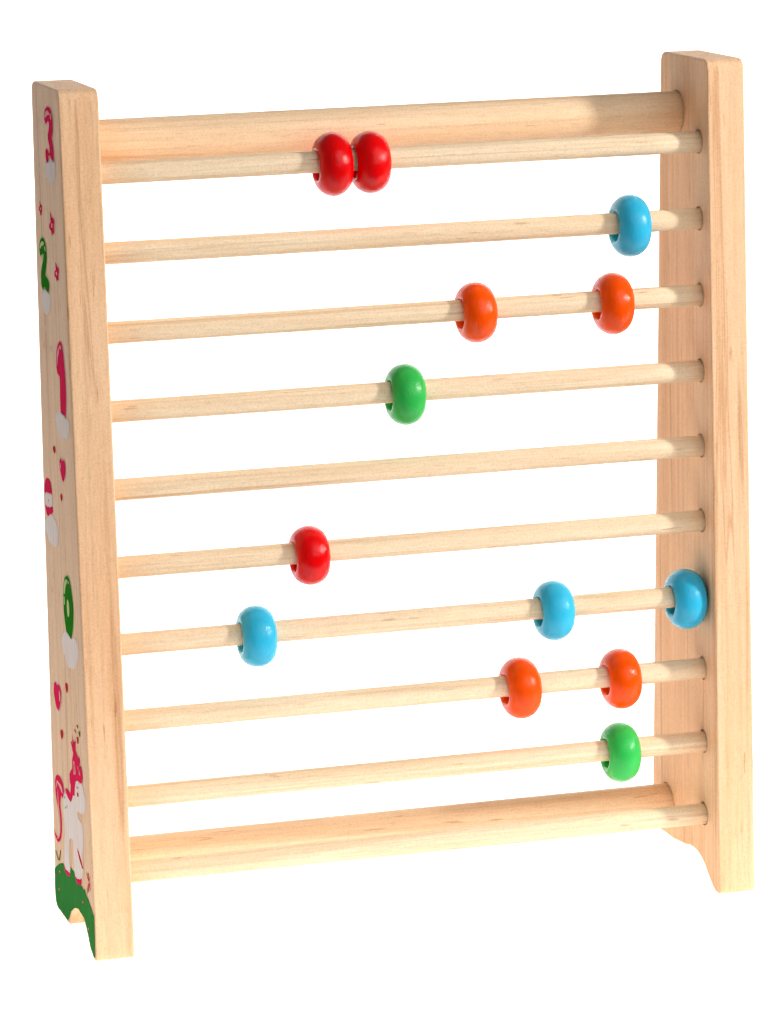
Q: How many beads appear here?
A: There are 13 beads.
